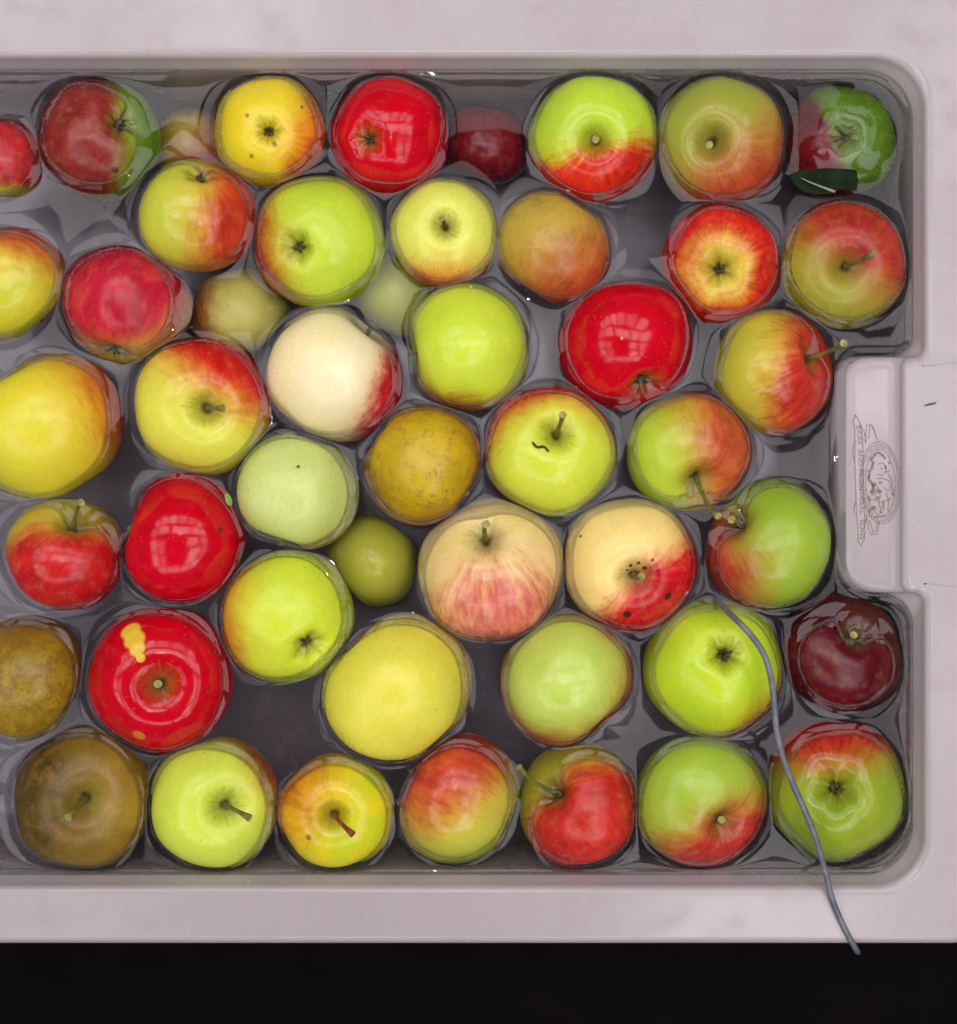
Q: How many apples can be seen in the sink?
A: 49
